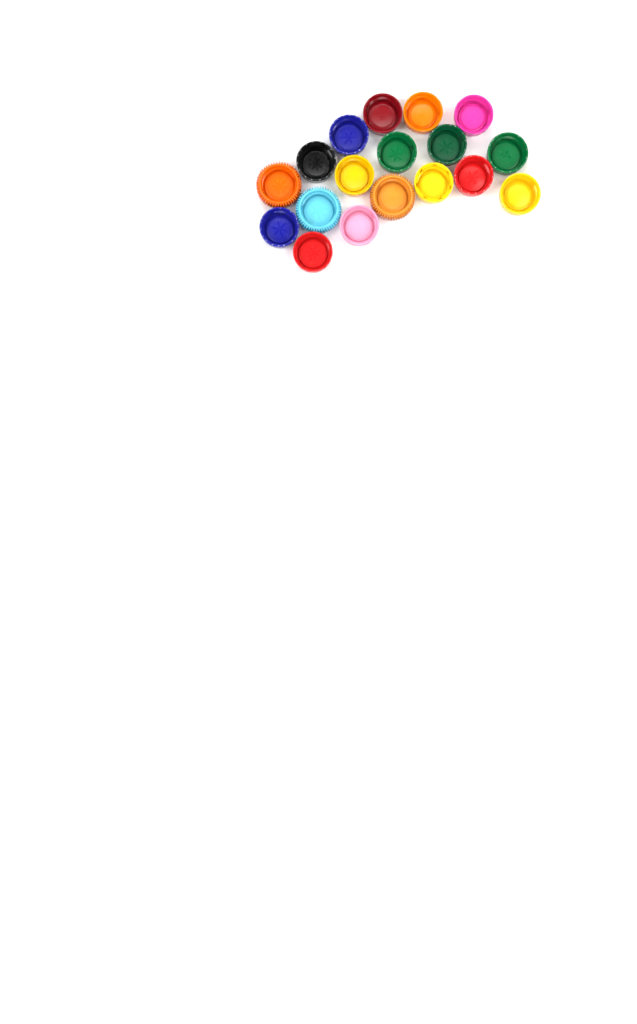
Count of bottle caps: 18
